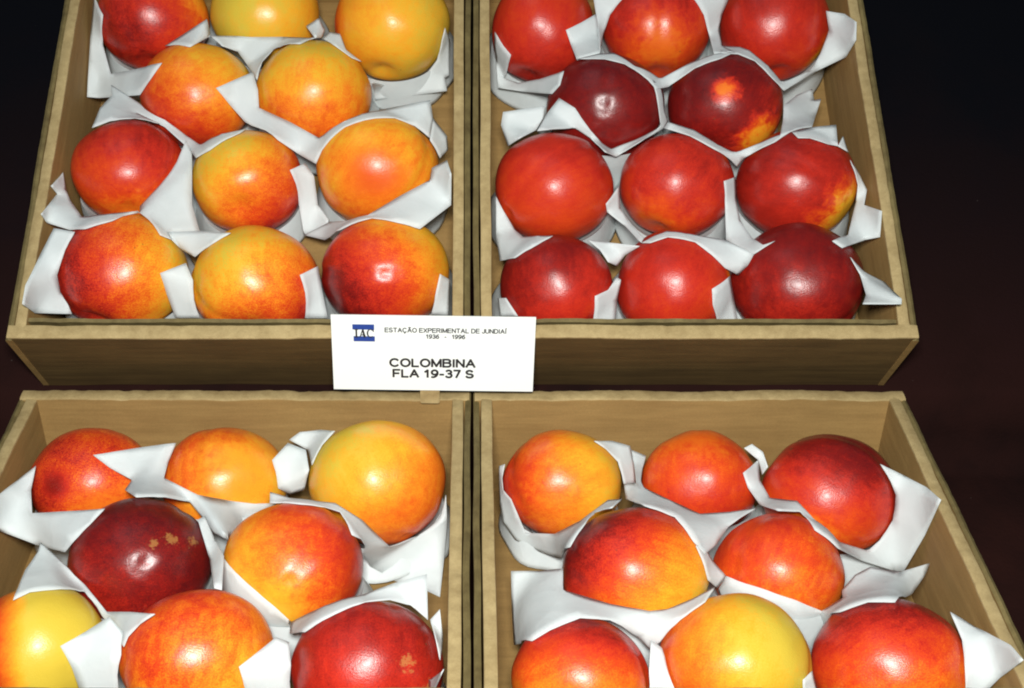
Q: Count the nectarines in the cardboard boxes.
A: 38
